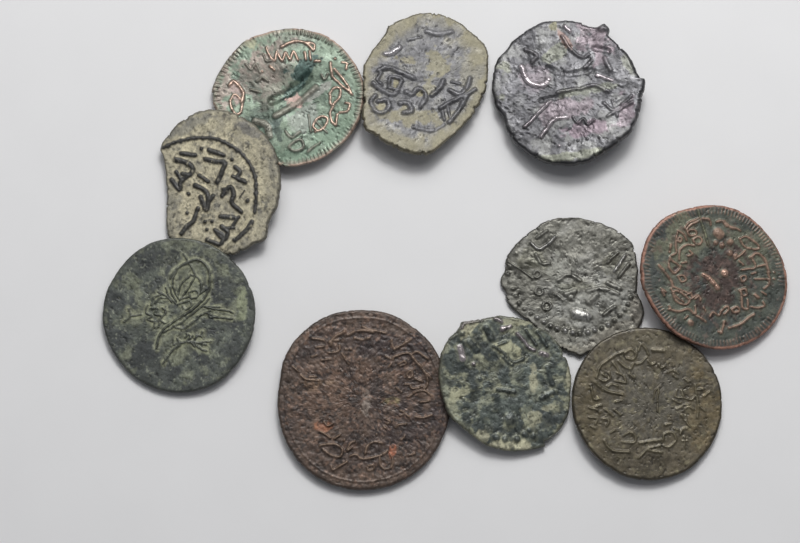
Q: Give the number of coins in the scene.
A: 10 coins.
